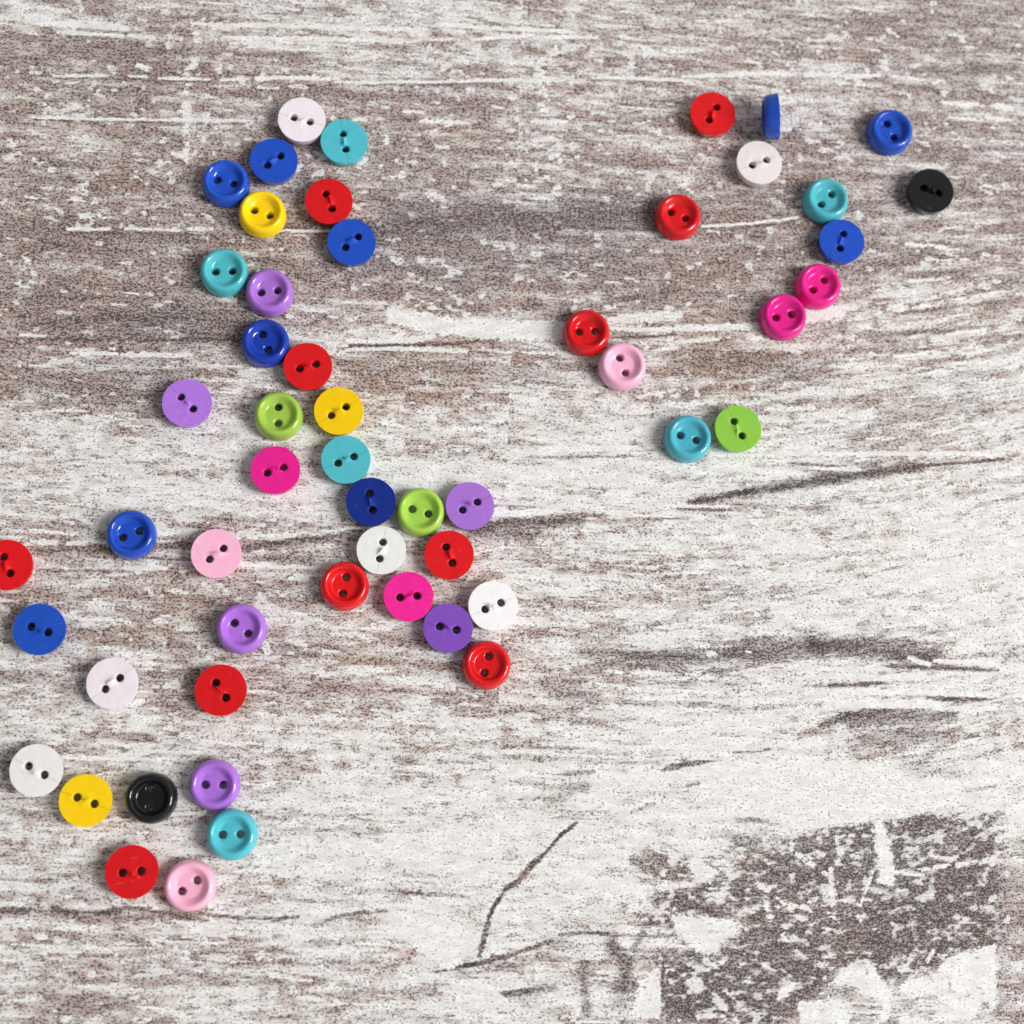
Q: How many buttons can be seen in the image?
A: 54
